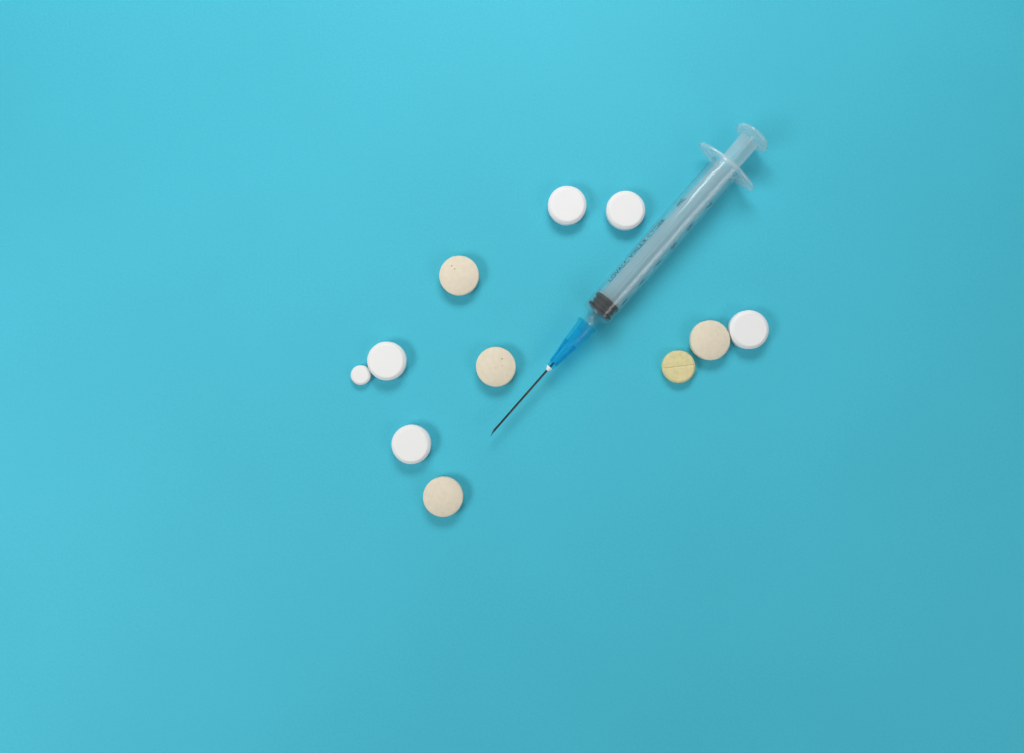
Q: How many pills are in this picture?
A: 11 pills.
